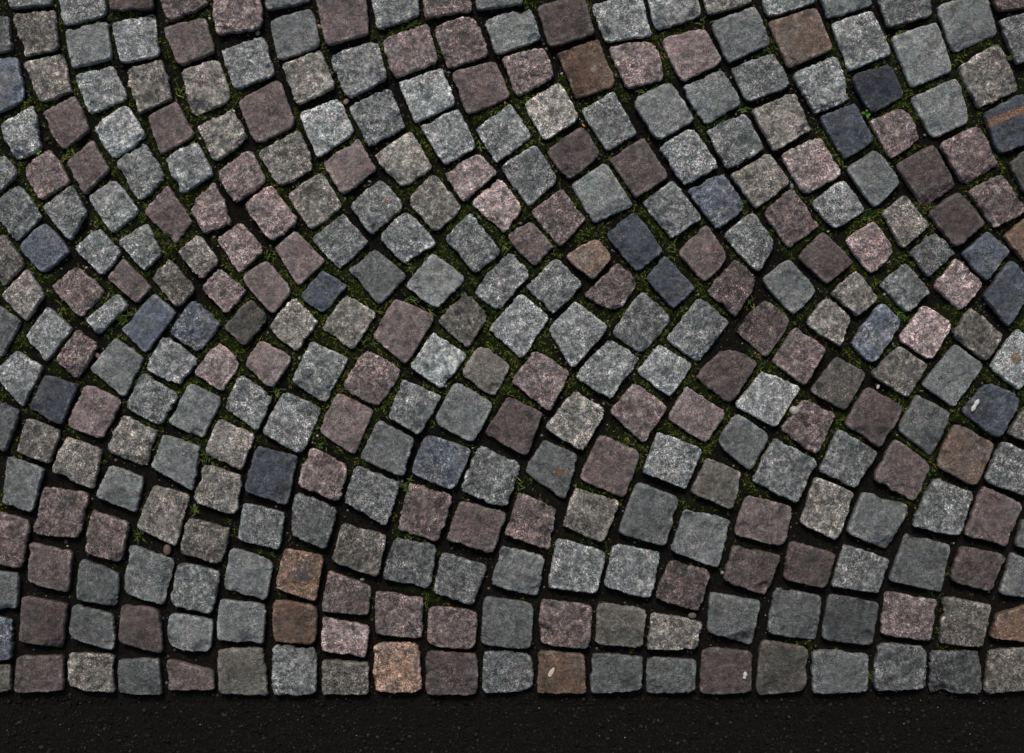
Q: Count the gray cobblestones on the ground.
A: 188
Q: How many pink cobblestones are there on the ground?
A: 94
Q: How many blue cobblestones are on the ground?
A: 19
